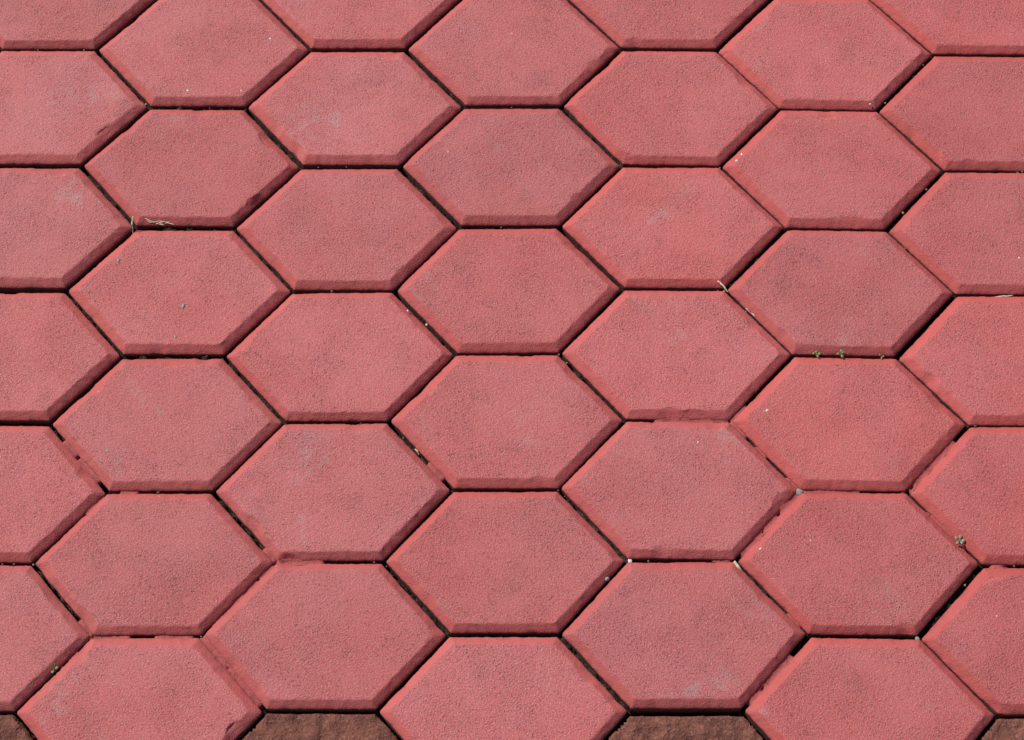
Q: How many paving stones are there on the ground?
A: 42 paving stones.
